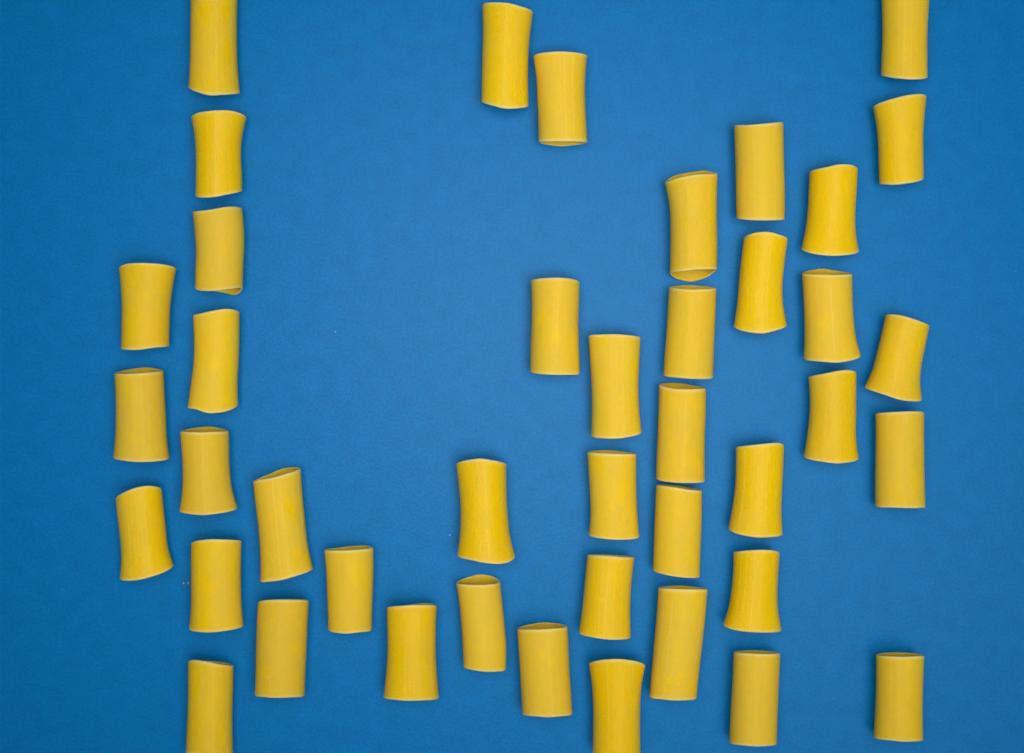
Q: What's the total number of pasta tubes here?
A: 42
